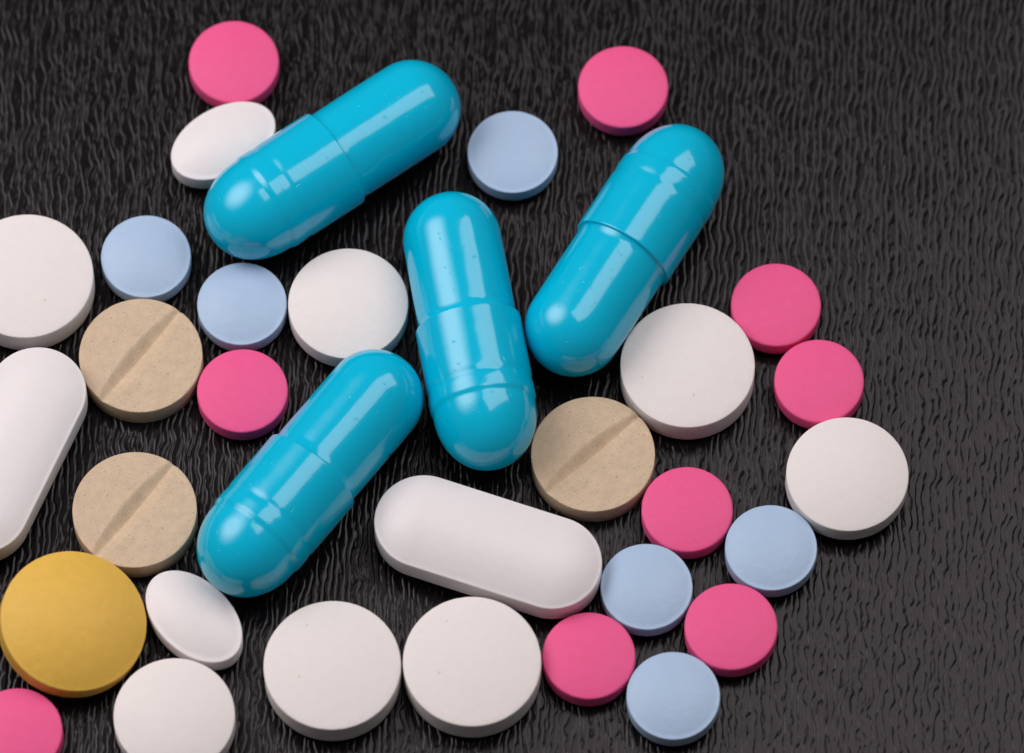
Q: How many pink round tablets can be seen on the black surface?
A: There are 9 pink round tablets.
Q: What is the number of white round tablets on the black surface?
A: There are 7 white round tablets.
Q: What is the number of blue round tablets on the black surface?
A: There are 6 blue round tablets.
